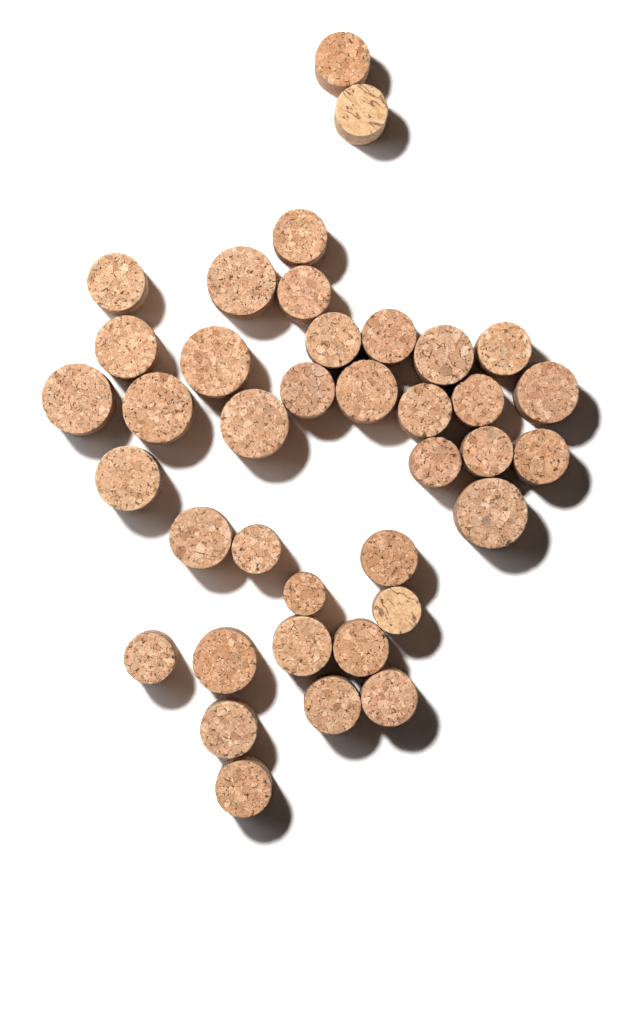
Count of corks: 38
